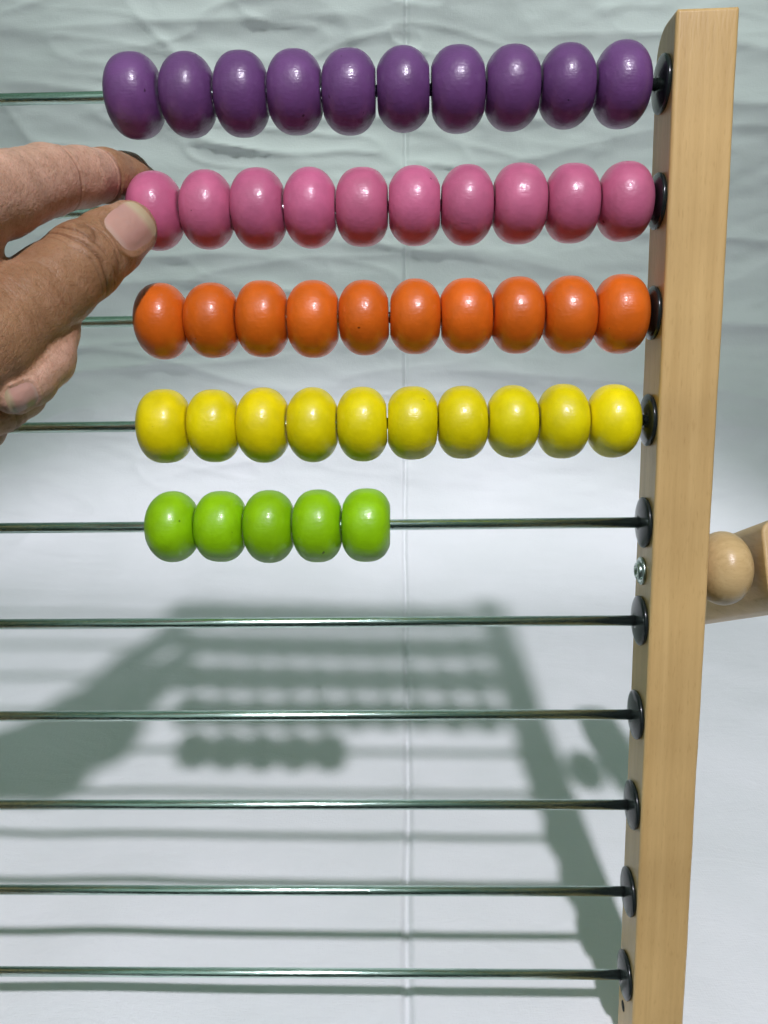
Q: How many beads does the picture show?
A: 45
